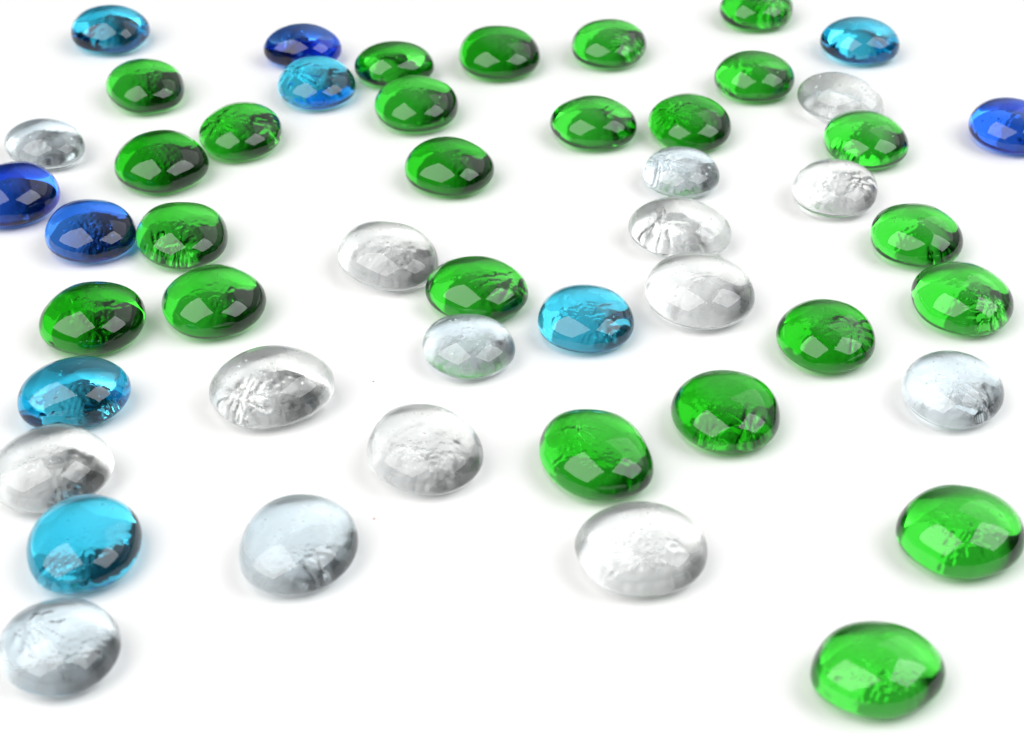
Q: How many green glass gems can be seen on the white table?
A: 24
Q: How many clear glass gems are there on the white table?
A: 15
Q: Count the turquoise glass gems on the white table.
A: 6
